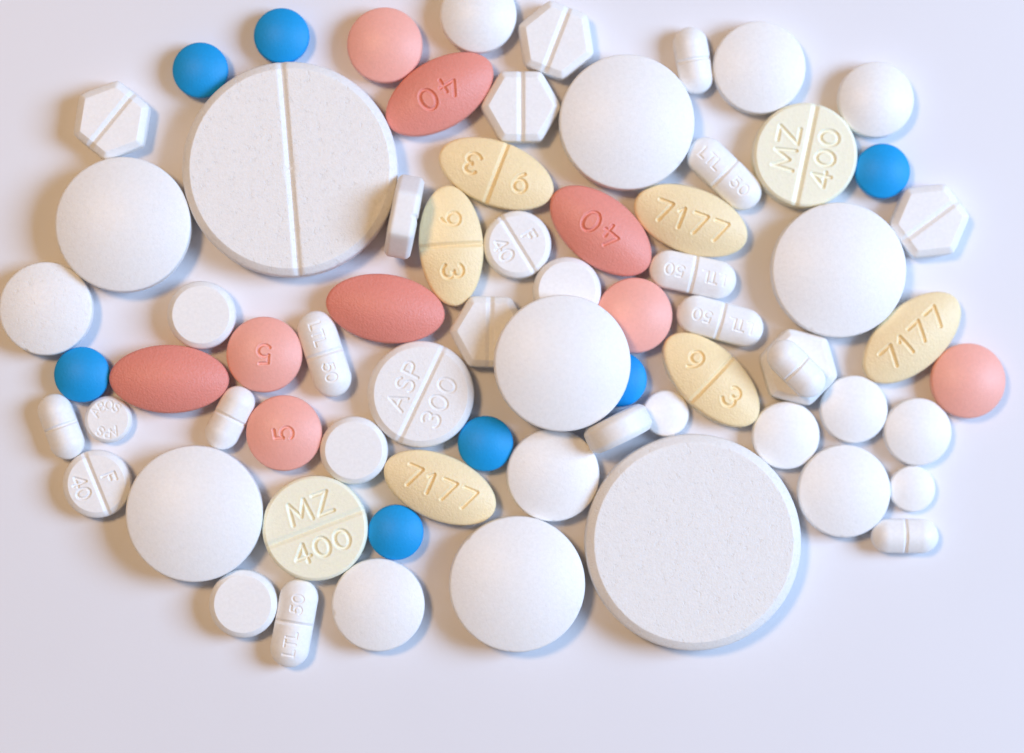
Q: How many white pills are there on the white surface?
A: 46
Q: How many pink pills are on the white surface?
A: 9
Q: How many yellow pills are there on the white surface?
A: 8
